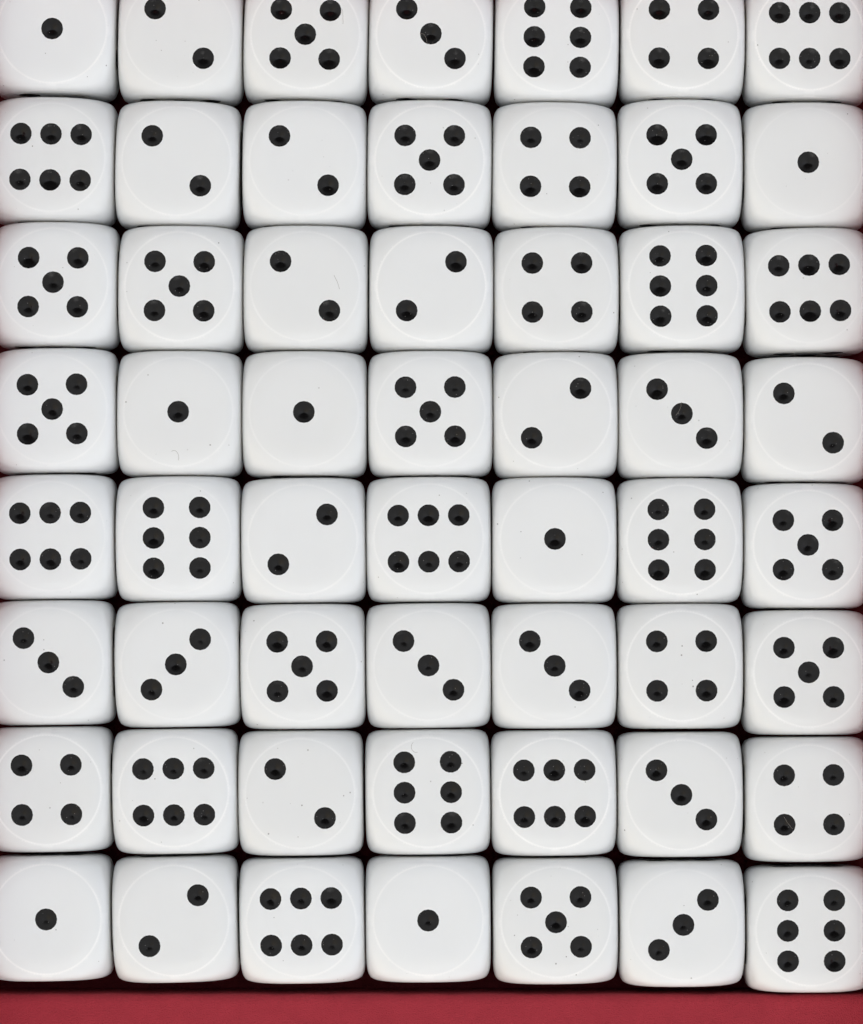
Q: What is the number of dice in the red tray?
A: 56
